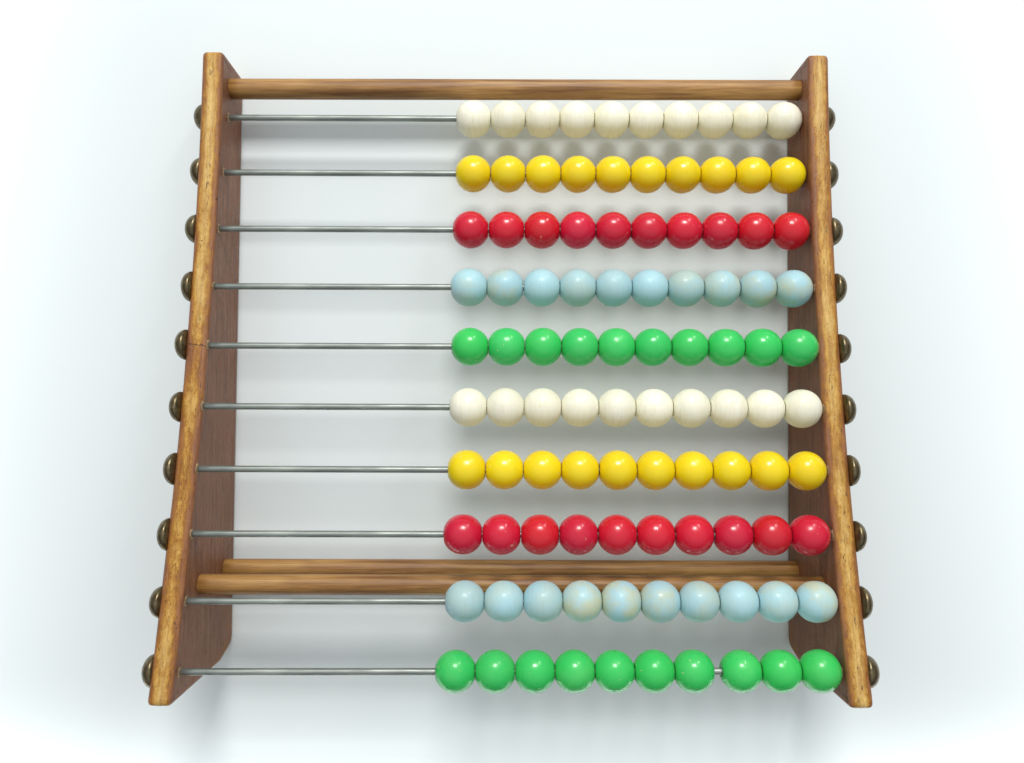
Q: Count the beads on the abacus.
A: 100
